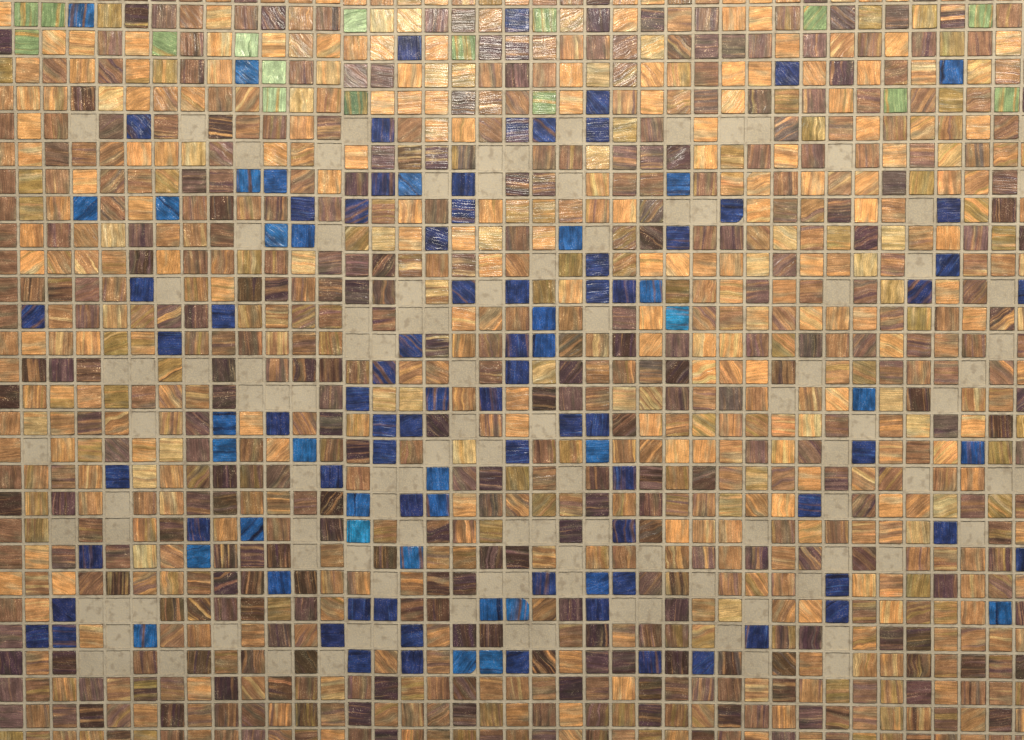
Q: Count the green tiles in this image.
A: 16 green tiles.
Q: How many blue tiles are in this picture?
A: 110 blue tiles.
